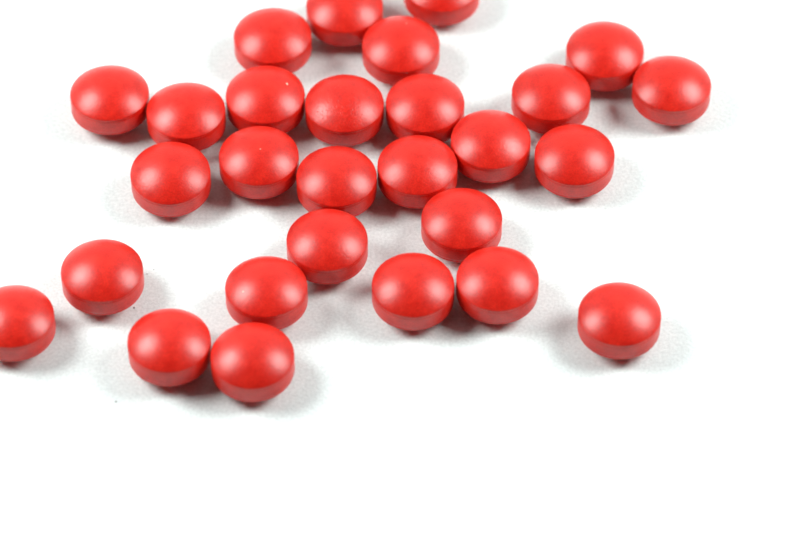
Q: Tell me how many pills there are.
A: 28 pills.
